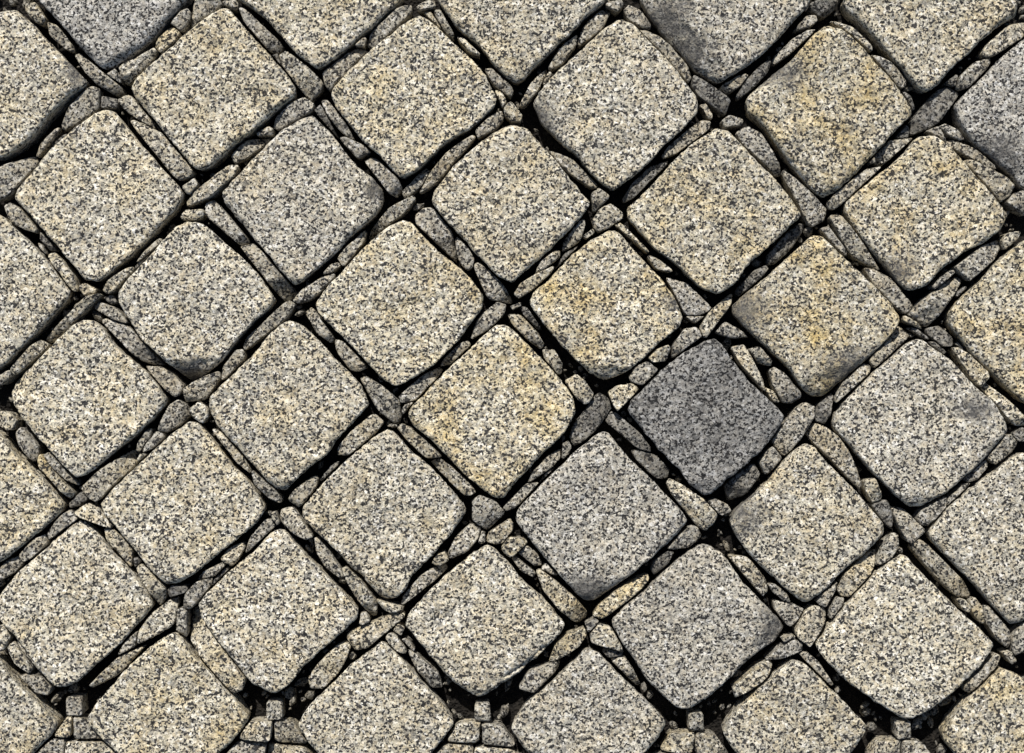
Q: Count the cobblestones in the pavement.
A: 44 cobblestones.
